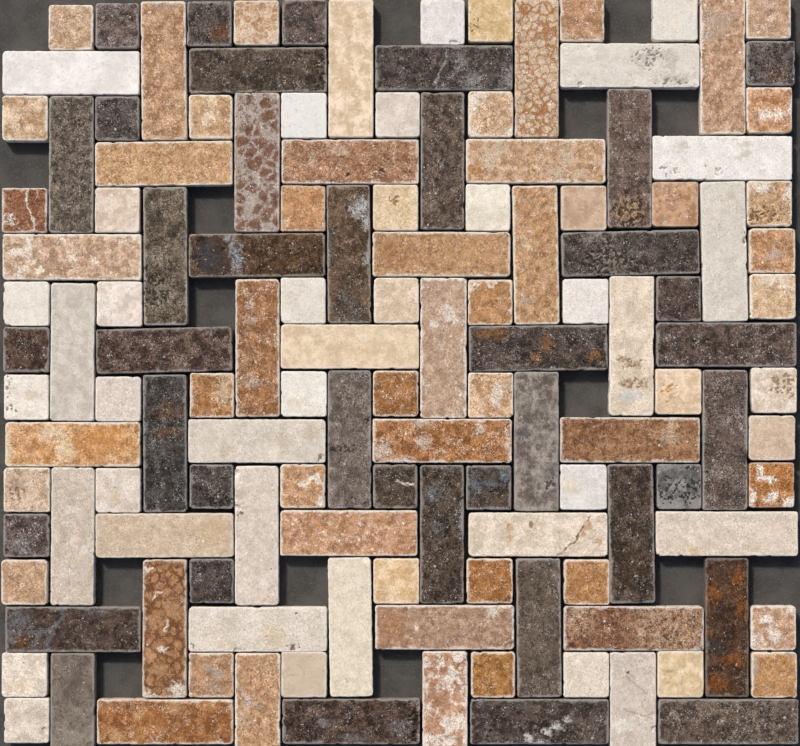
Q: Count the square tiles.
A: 69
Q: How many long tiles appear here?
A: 64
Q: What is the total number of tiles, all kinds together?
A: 133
